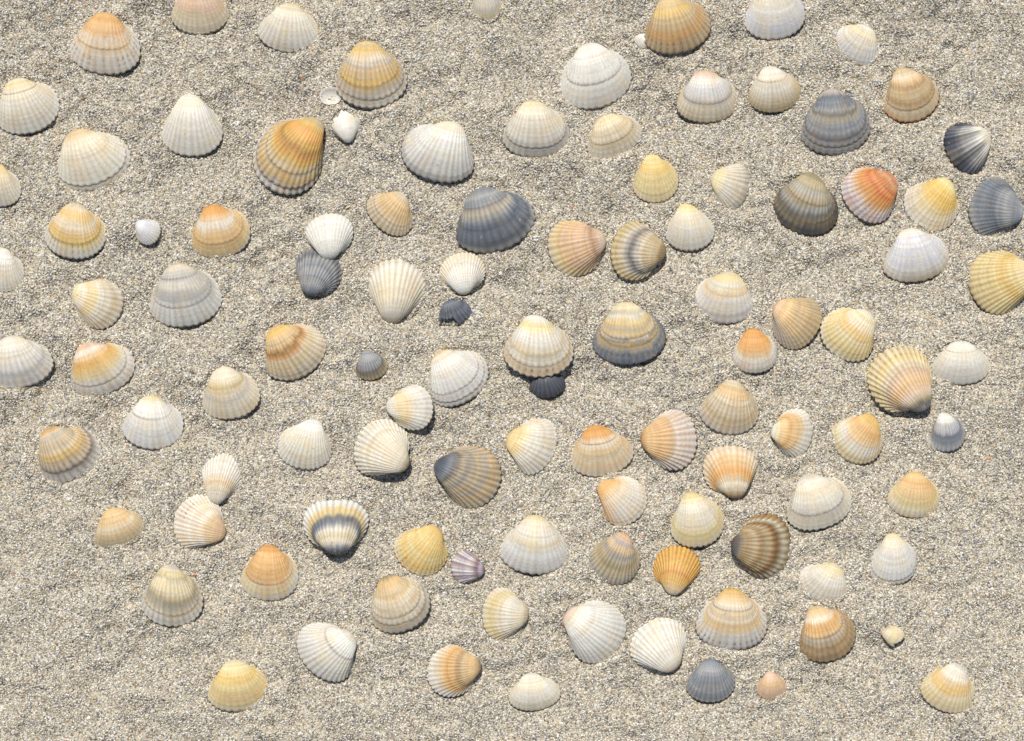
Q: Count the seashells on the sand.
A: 110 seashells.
